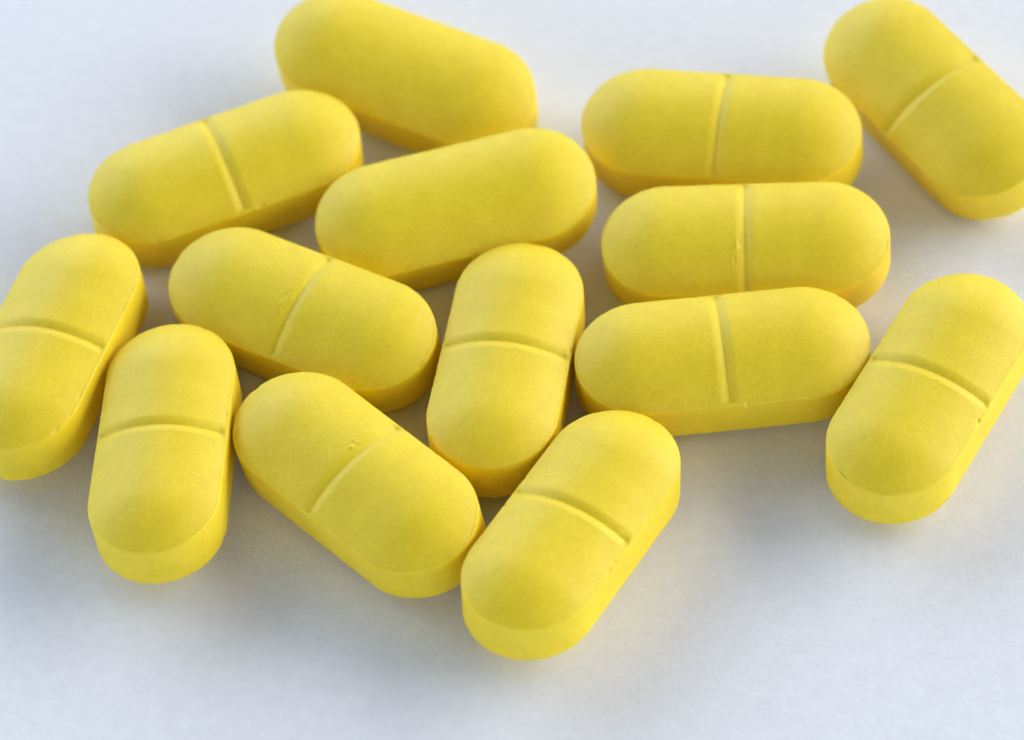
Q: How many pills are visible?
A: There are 14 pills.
